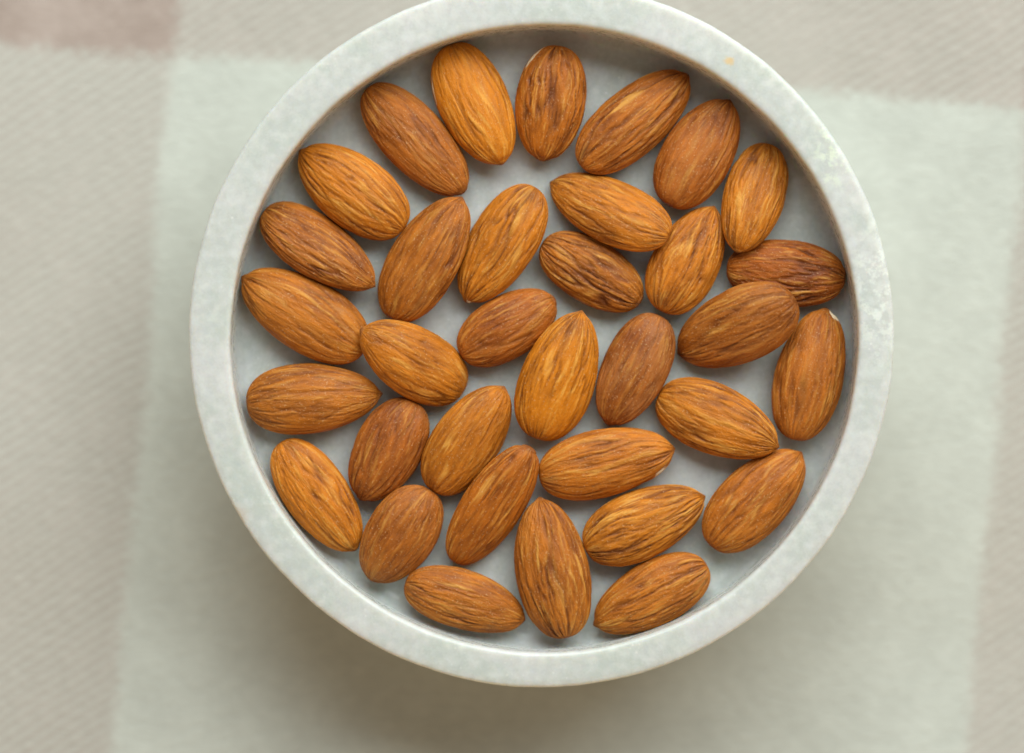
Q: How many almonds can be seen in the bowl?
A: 34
